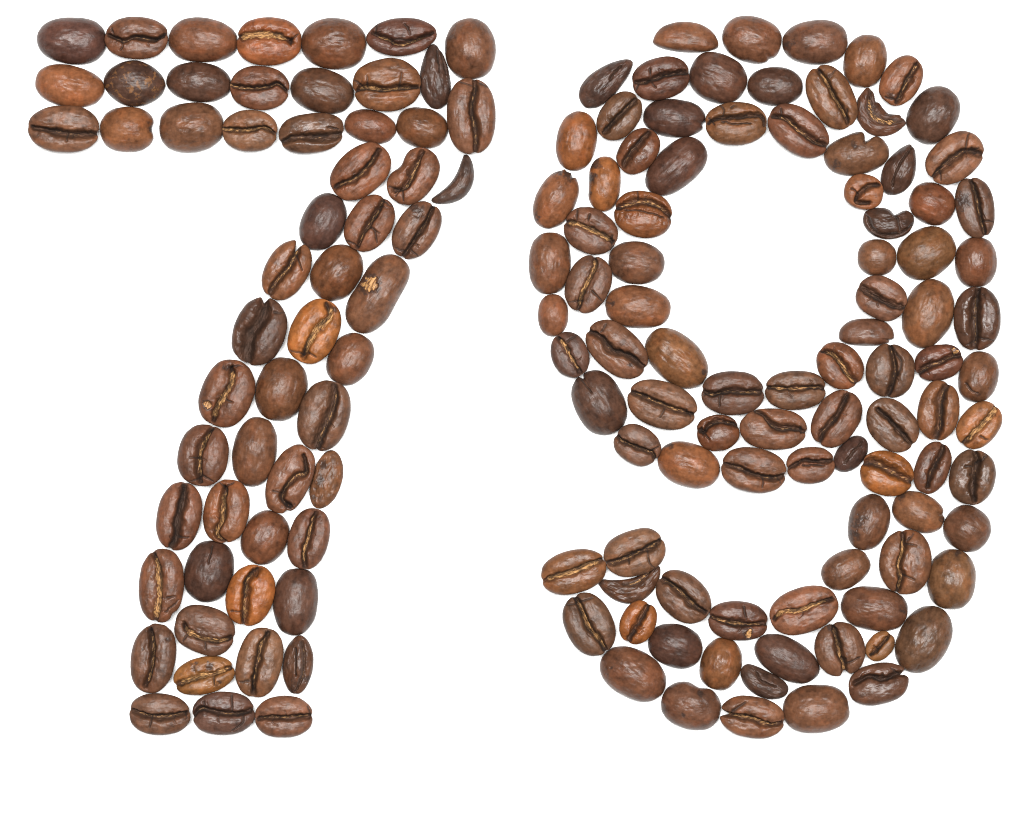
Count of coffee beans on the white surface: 151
